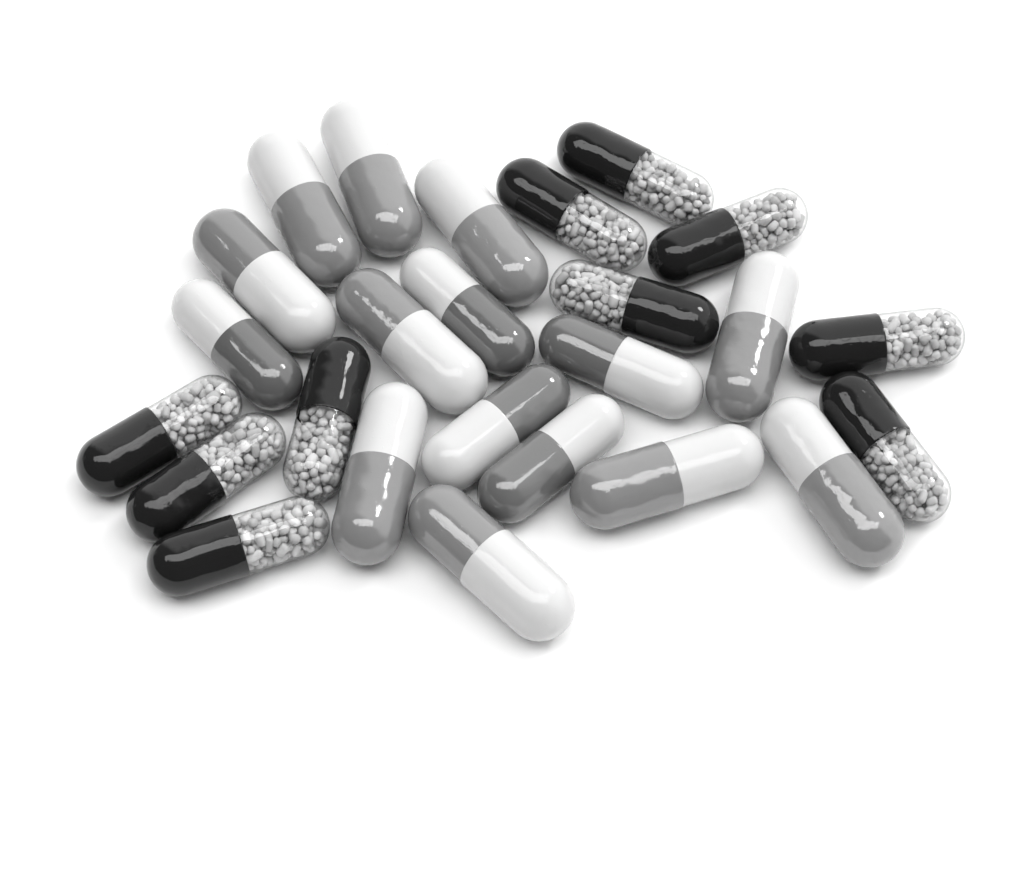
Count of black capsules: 10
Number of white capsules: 15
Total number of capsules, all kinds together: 25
